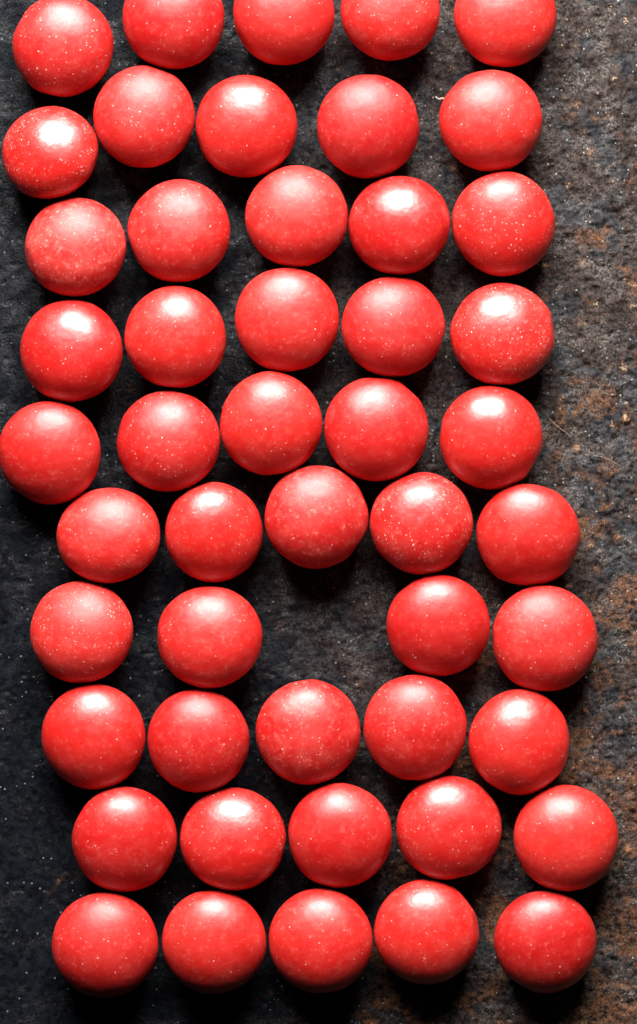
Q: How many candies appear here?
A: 49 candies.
